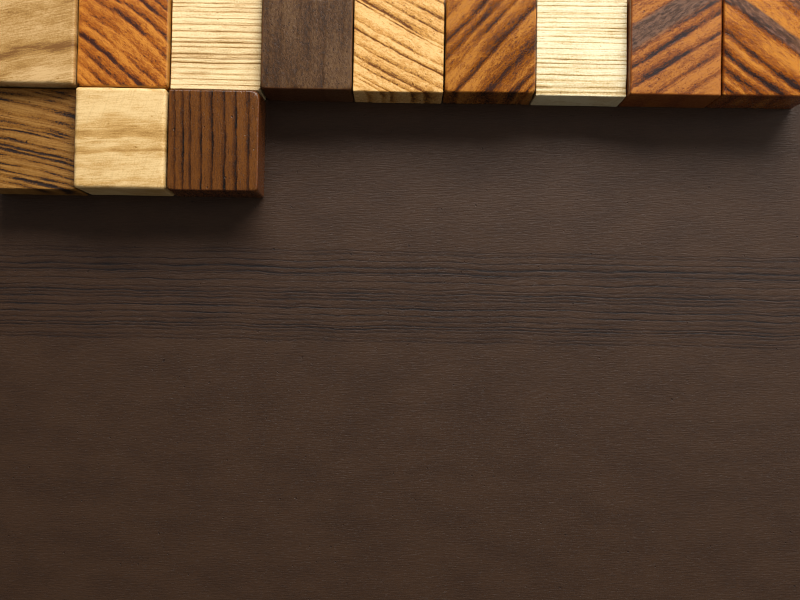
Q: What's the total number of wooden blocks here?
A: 12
